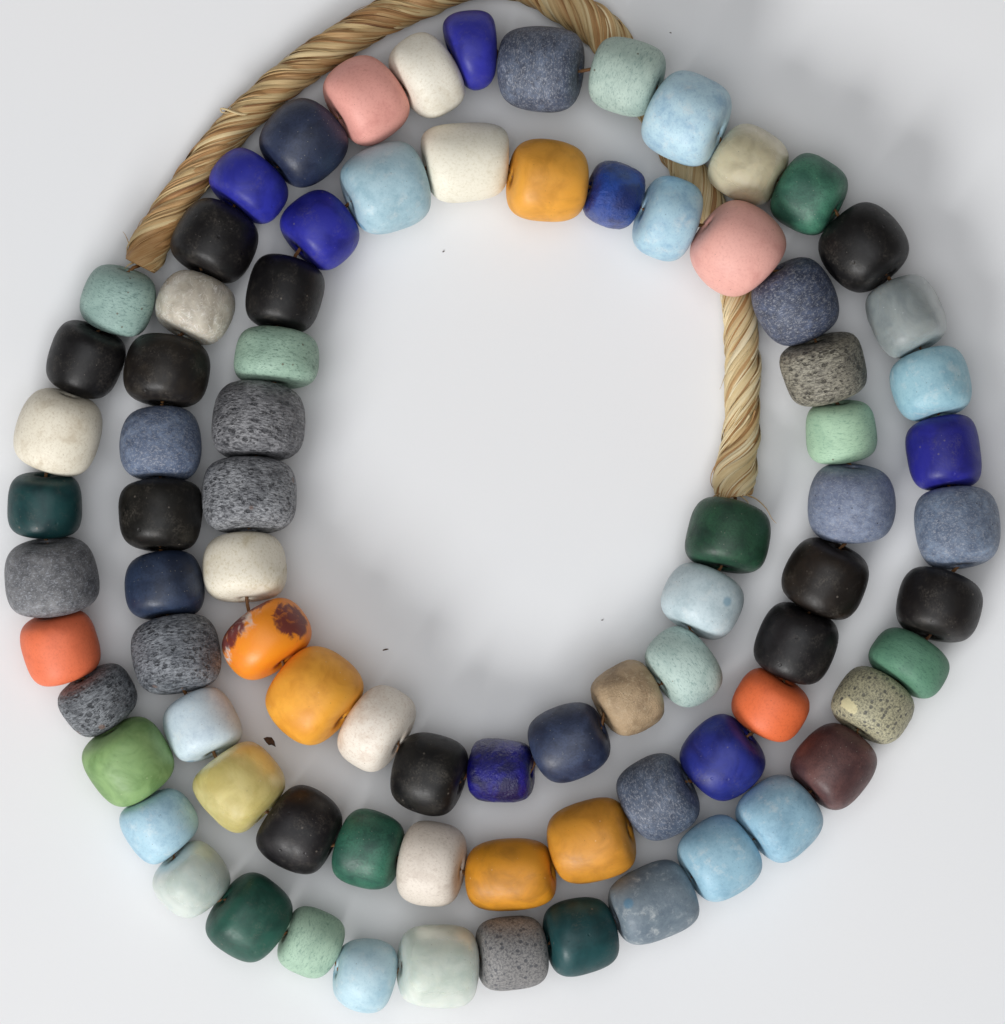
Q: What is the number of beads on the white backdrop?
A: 83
